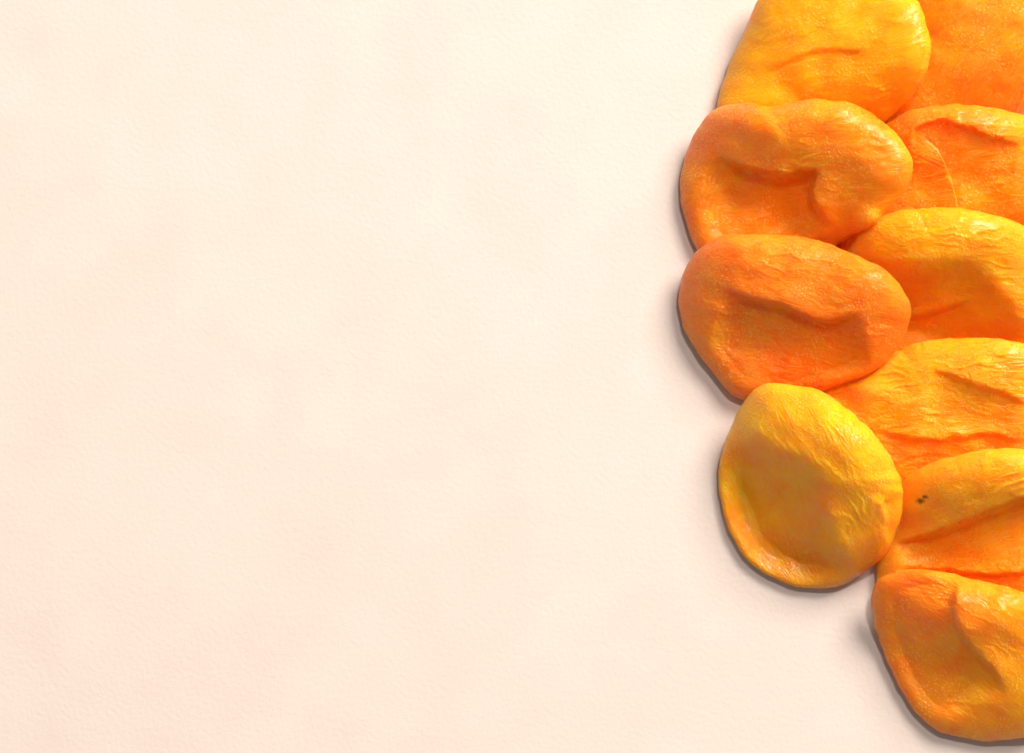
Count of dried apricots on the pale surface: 10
